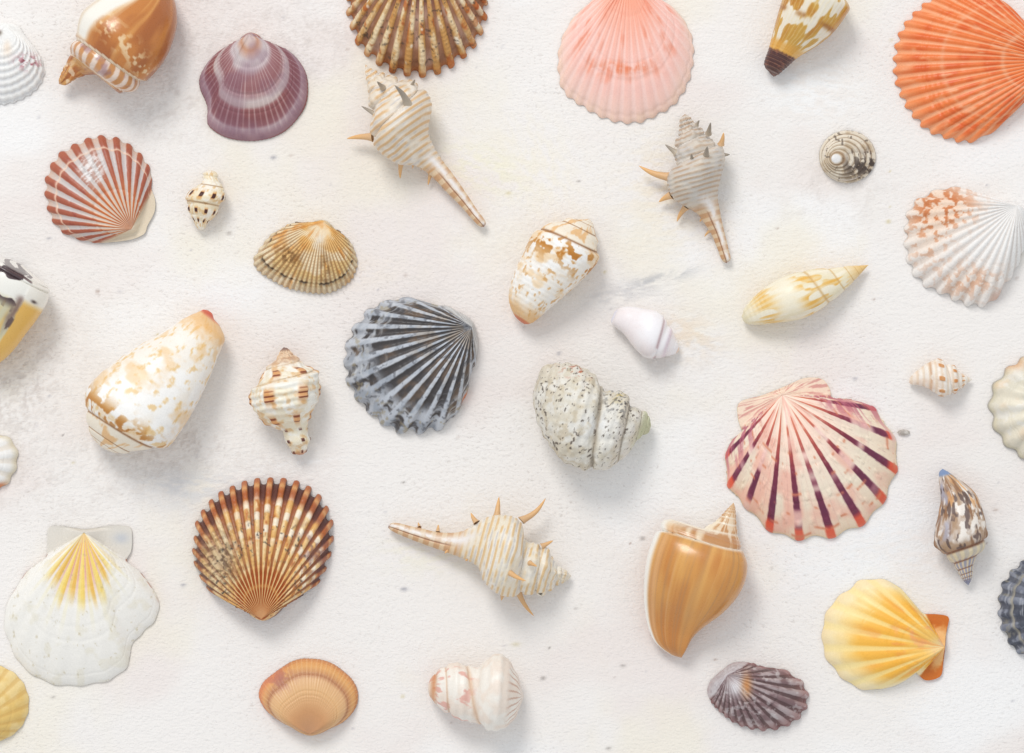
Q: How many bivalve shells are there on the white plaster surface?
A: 19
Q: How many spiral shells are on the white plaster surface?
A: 18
